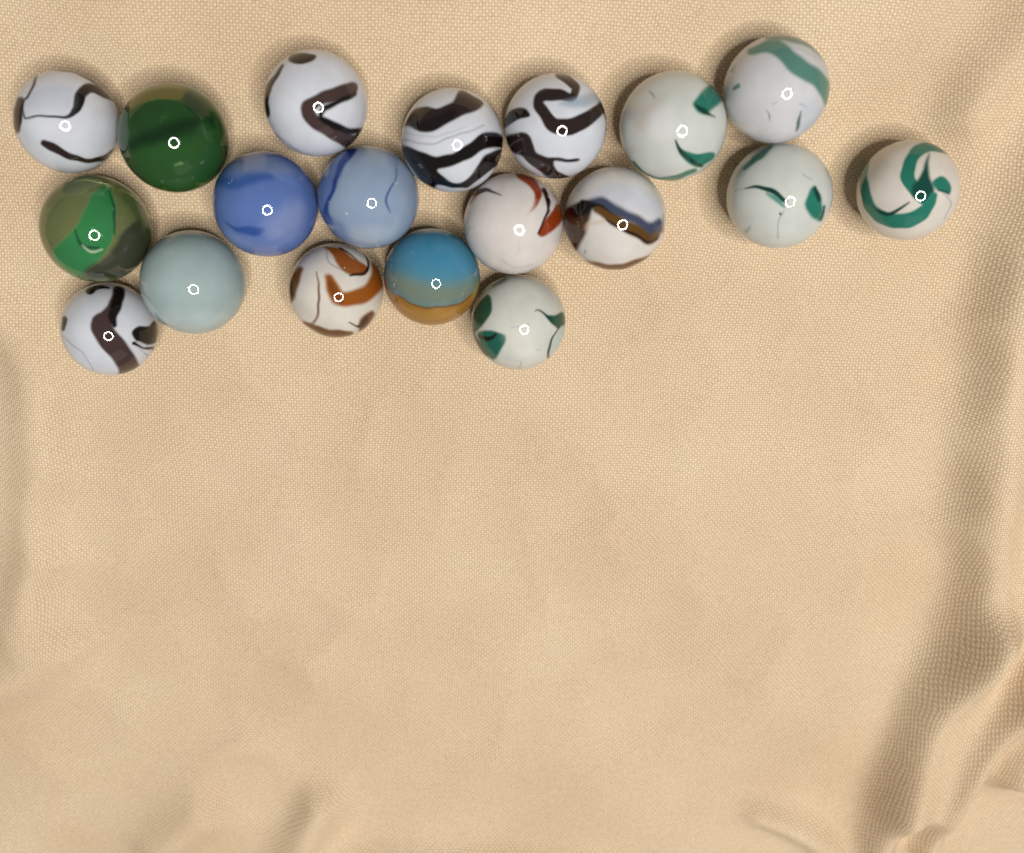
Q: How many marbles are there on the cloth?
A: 19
